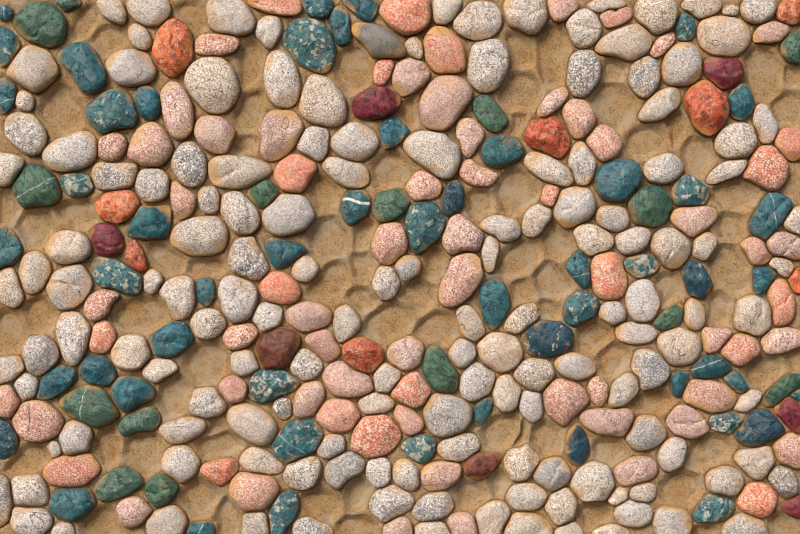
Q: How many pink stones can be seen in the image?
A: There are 69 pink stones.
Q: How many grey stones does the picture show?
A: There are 147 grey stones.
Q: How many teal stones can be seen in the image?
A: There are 68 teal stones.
